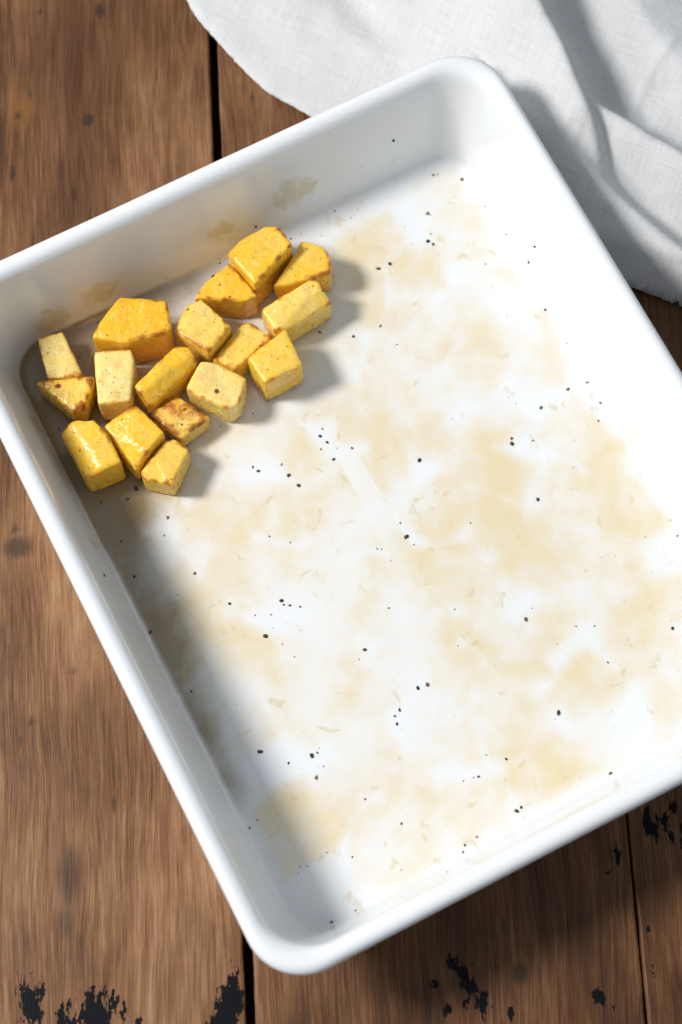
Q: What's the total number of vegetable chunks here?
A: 17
